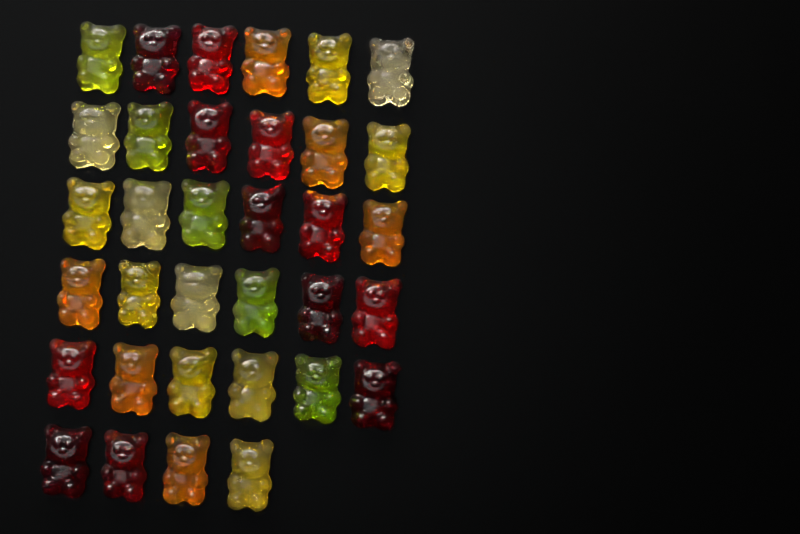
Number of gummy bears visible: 34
